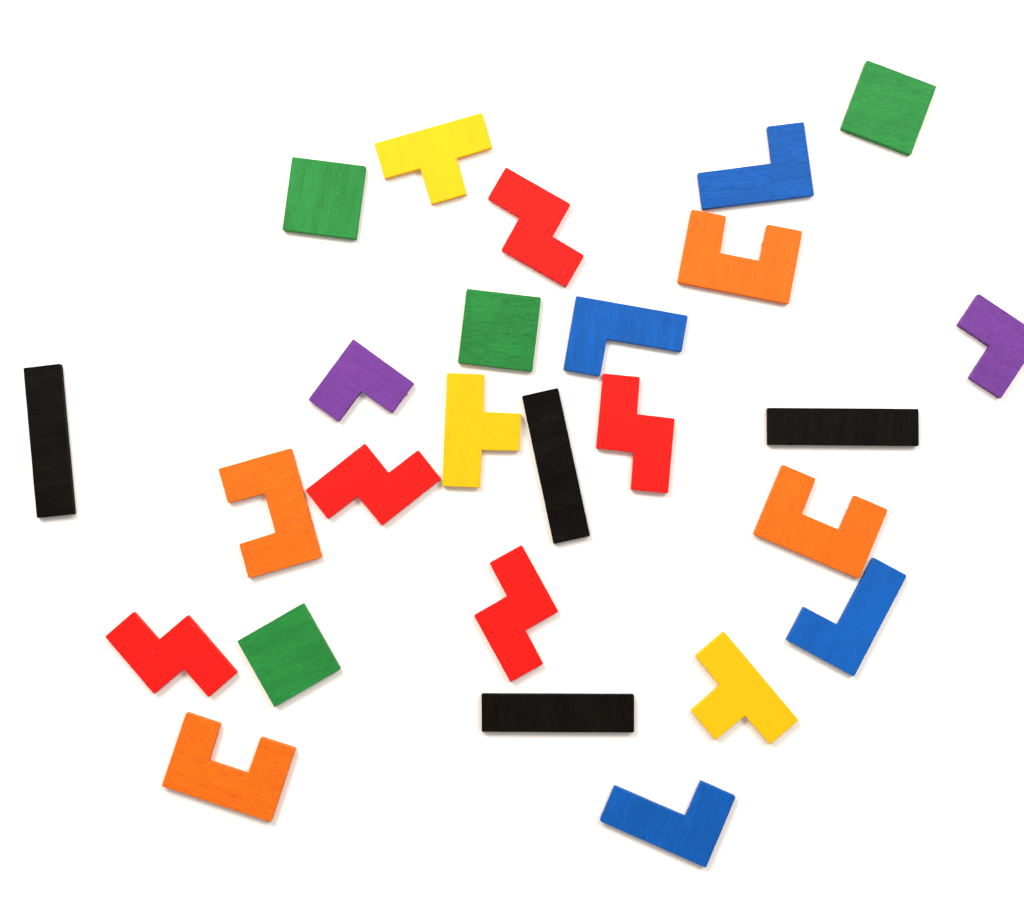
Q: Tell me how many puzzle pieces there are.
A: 26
